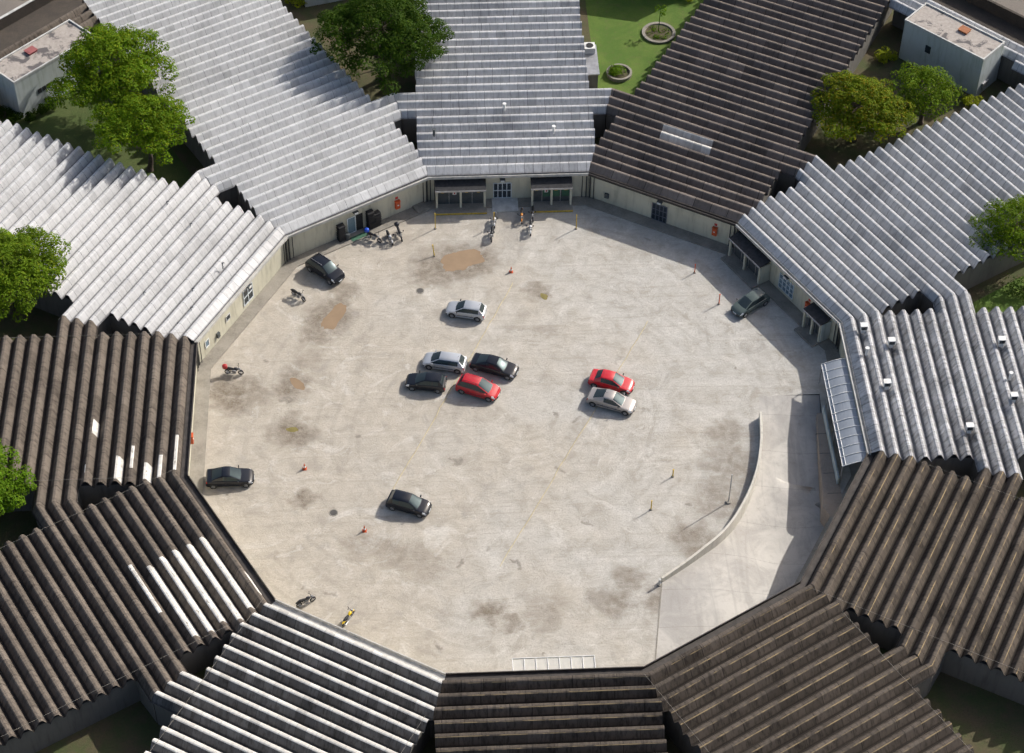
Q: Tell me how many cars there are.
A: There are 11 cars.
